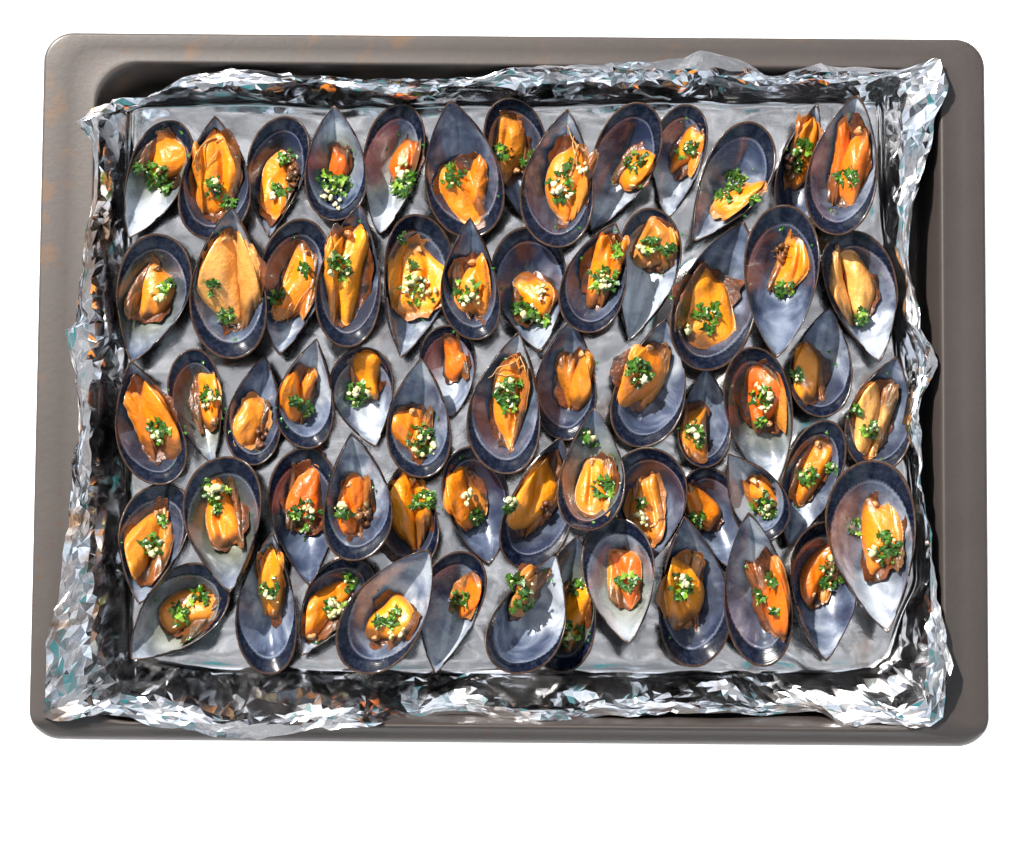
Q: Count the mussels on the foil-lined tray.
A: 63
